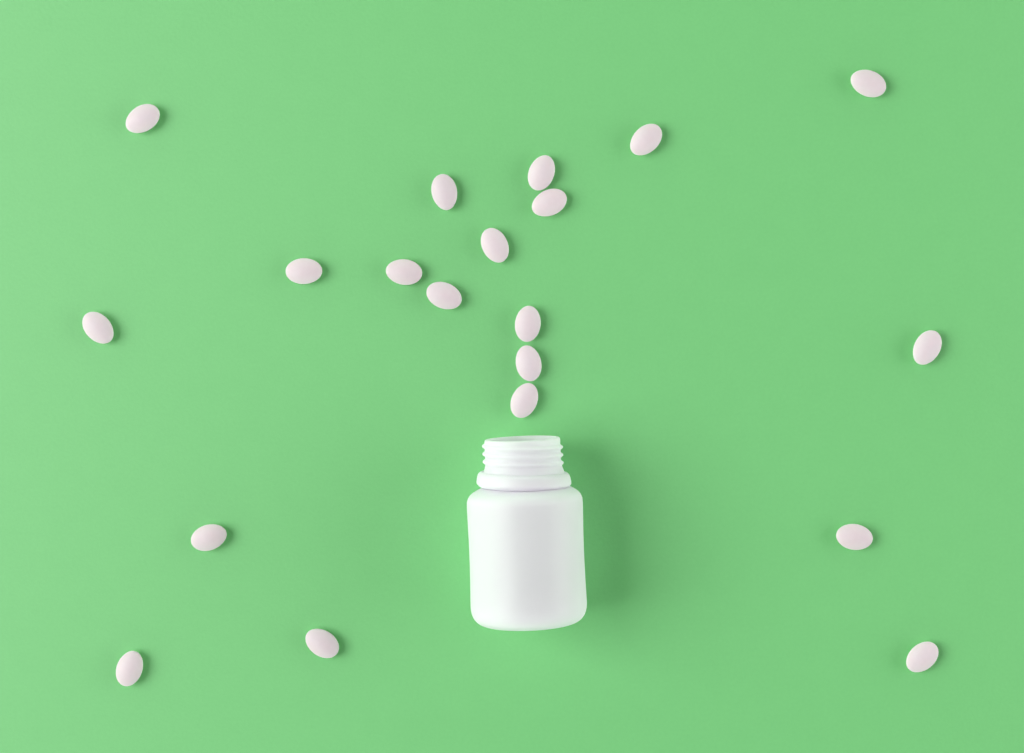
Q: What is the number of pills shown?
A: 20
